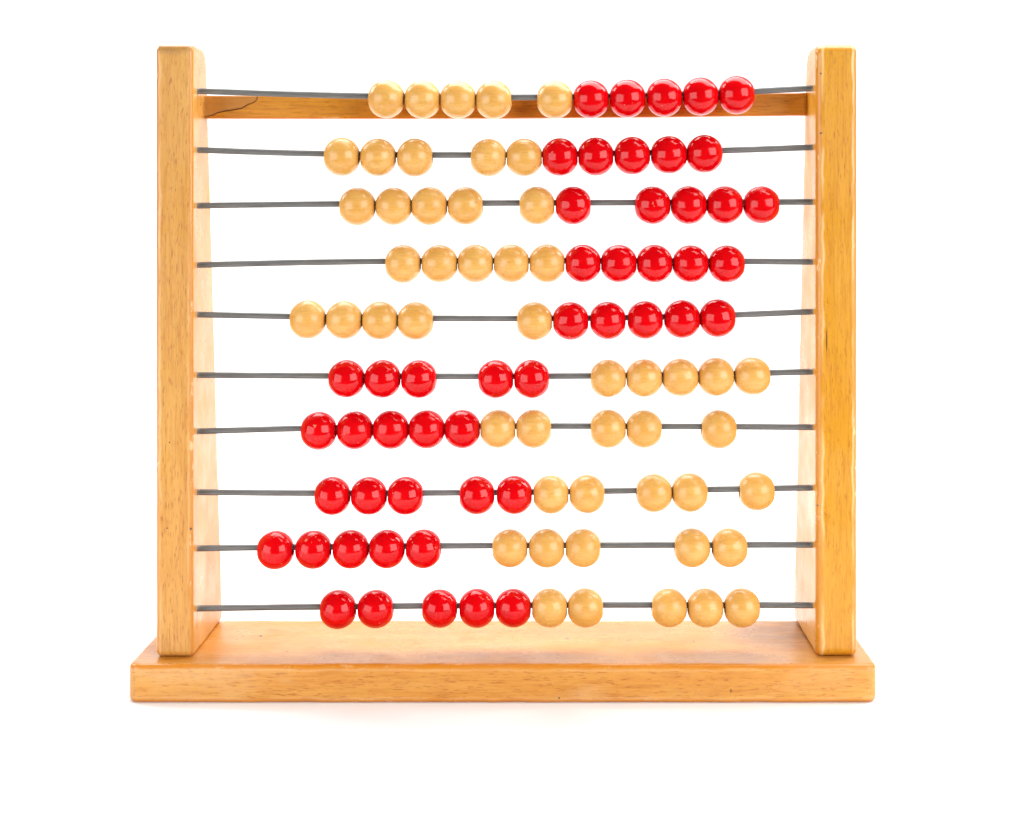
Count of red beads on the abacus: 50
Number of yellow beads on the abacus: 50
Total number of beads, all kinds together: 100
